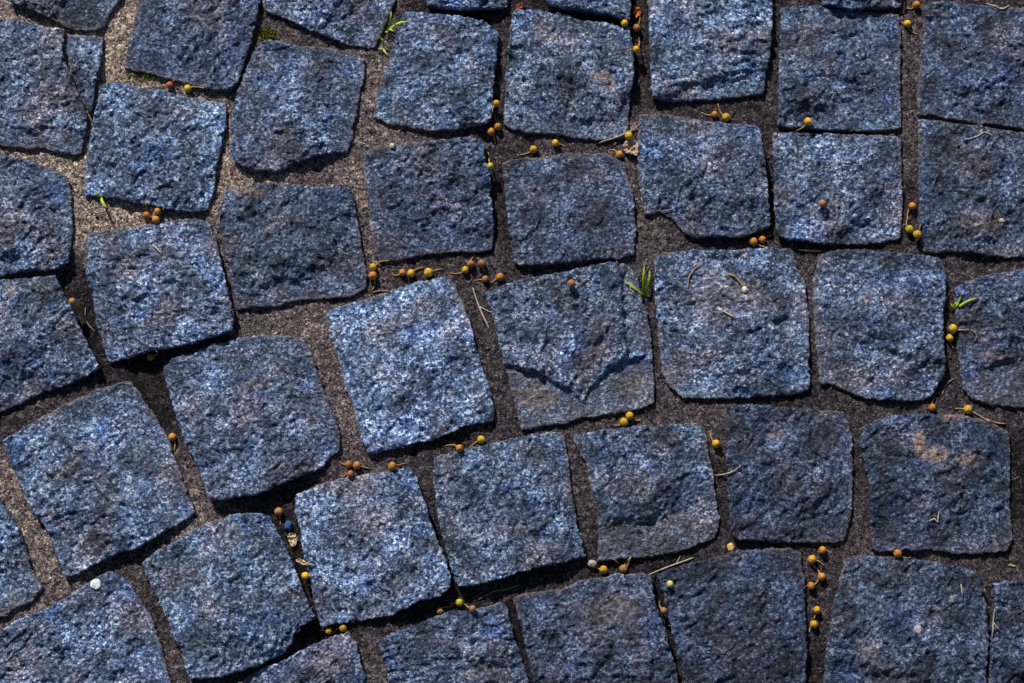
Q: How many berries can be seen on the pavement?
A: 72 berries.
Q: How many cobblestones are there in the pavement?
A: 45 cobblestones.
